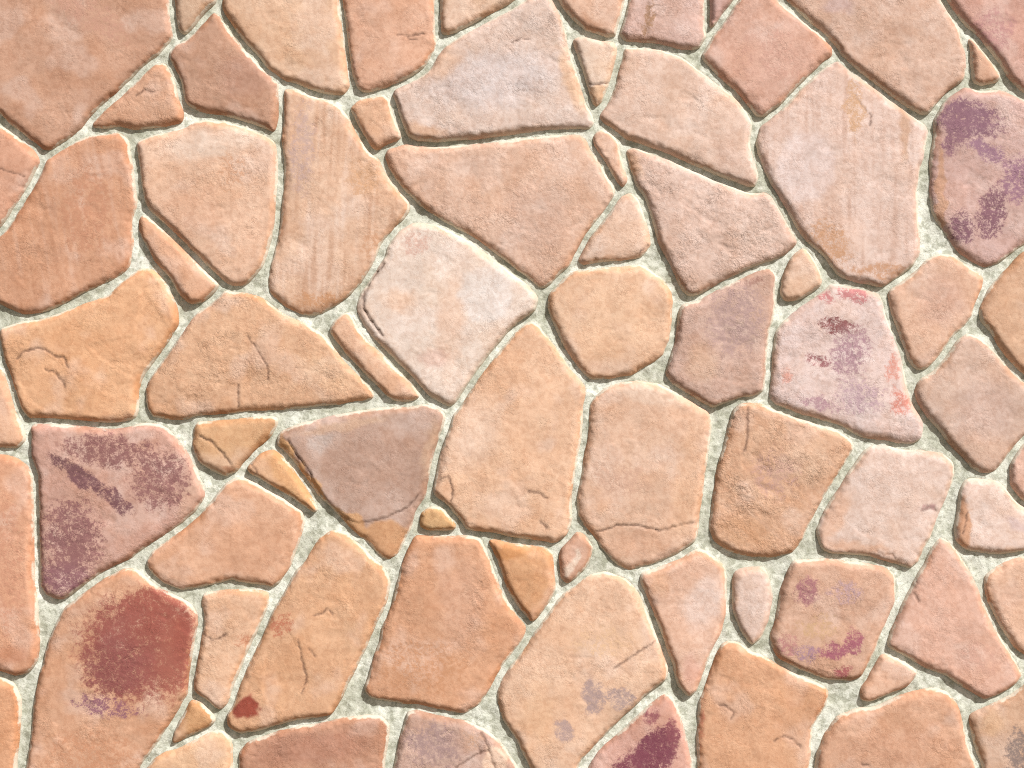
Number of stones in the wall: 76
